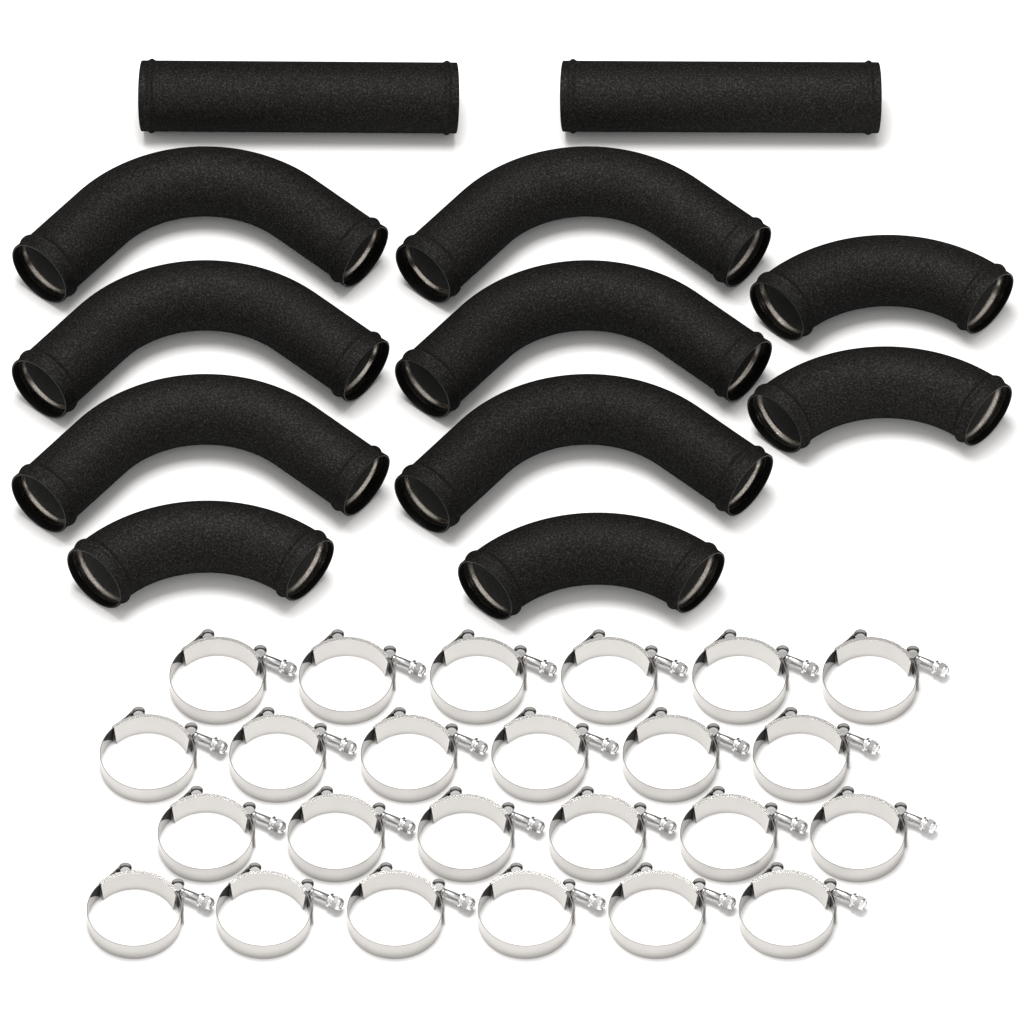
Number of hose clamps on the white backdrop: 24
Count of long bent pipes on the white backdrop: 6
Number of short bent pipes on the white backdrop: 4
